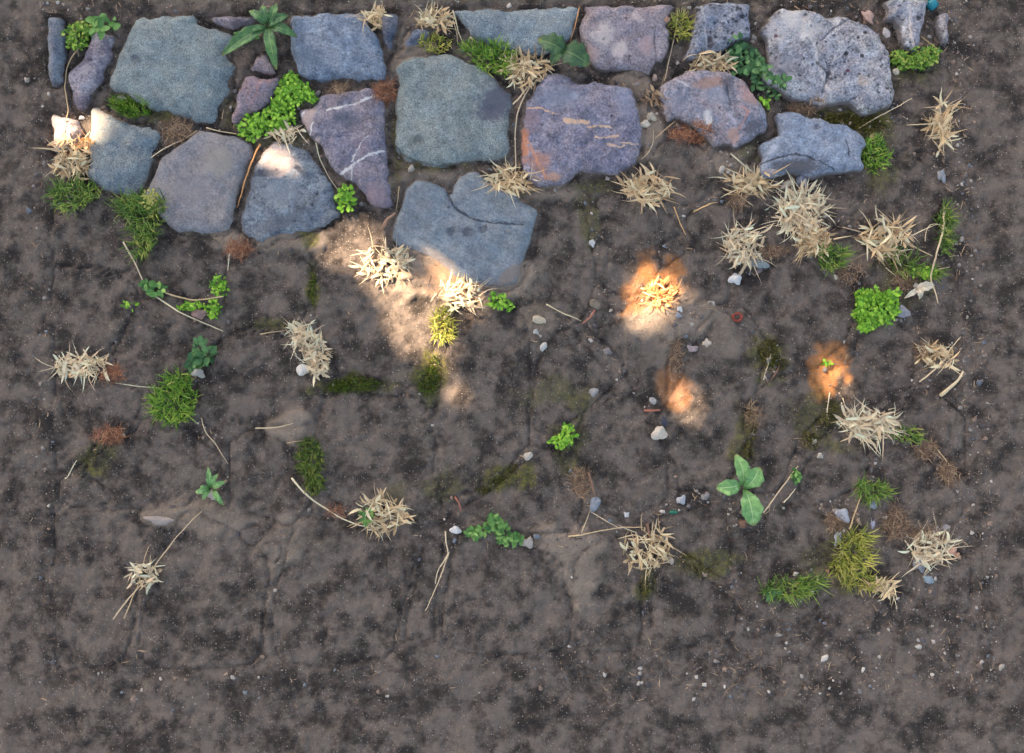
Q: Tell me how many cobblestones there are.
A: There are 25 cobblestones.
